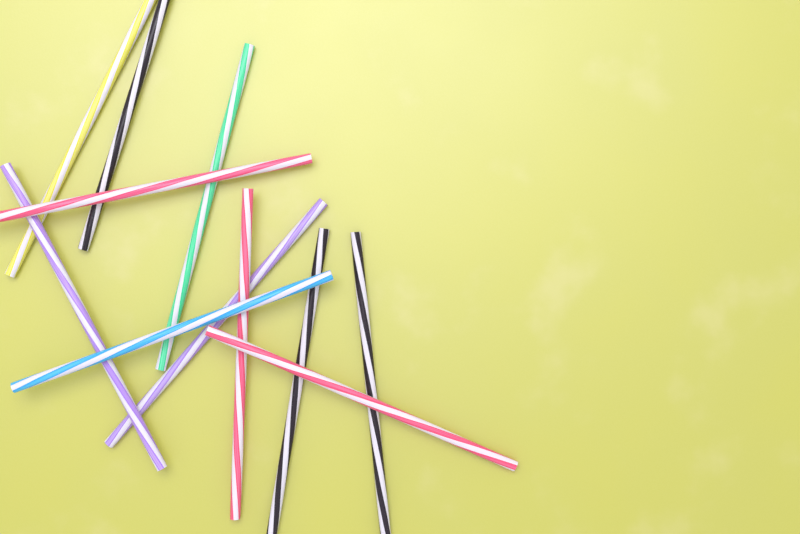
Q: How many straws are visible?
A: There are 11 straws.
